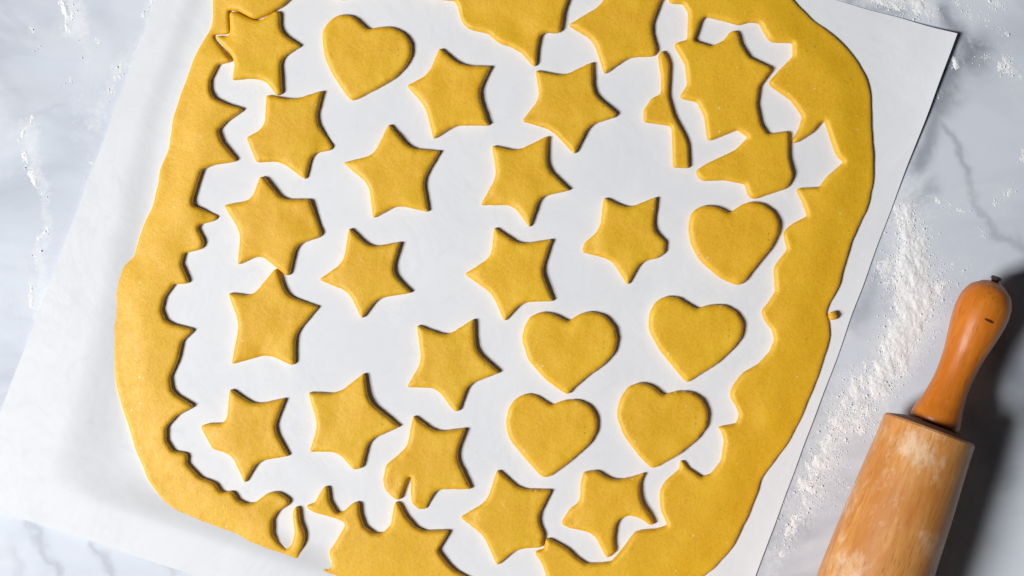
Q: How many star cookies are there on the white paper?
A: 18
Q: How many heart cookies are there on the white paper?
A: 6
